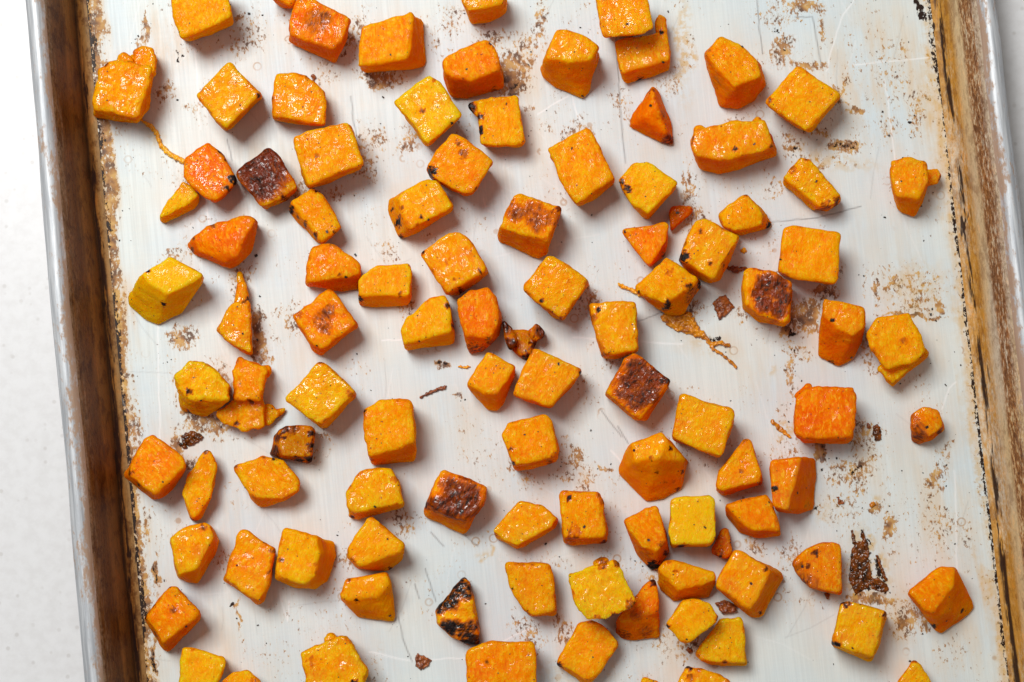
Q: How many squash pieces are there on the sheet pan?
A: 102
